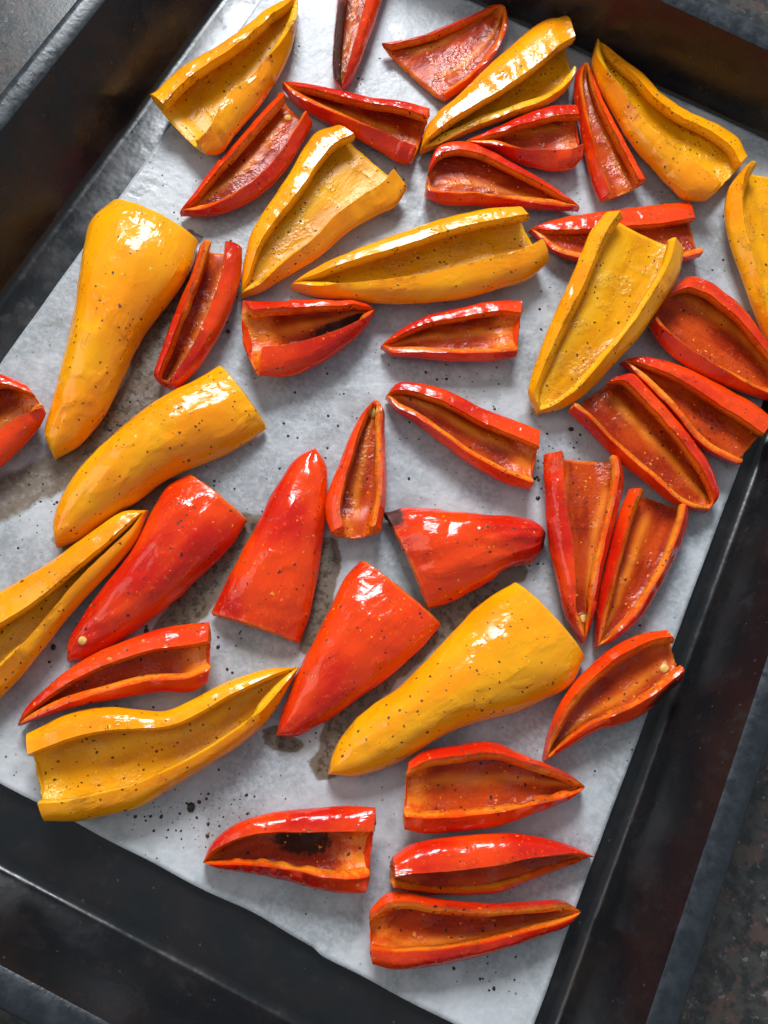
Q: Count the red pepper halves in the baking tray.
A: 29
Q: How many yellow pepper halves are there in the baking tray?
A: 12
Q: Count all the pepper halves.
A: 41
